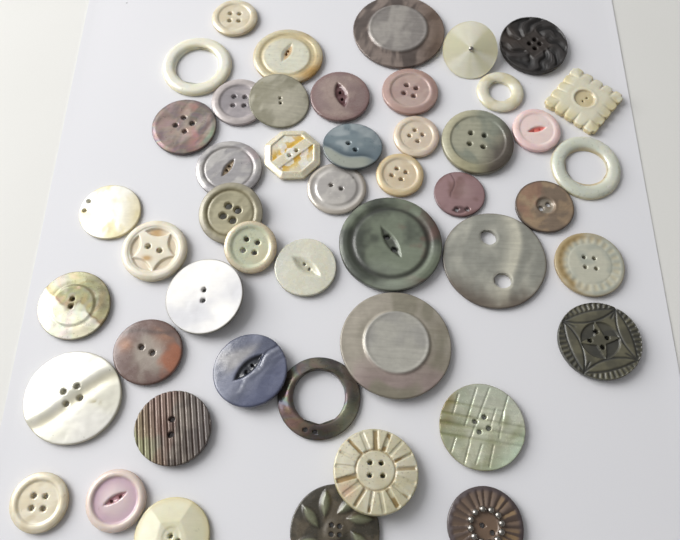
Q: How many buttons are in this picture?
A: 48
